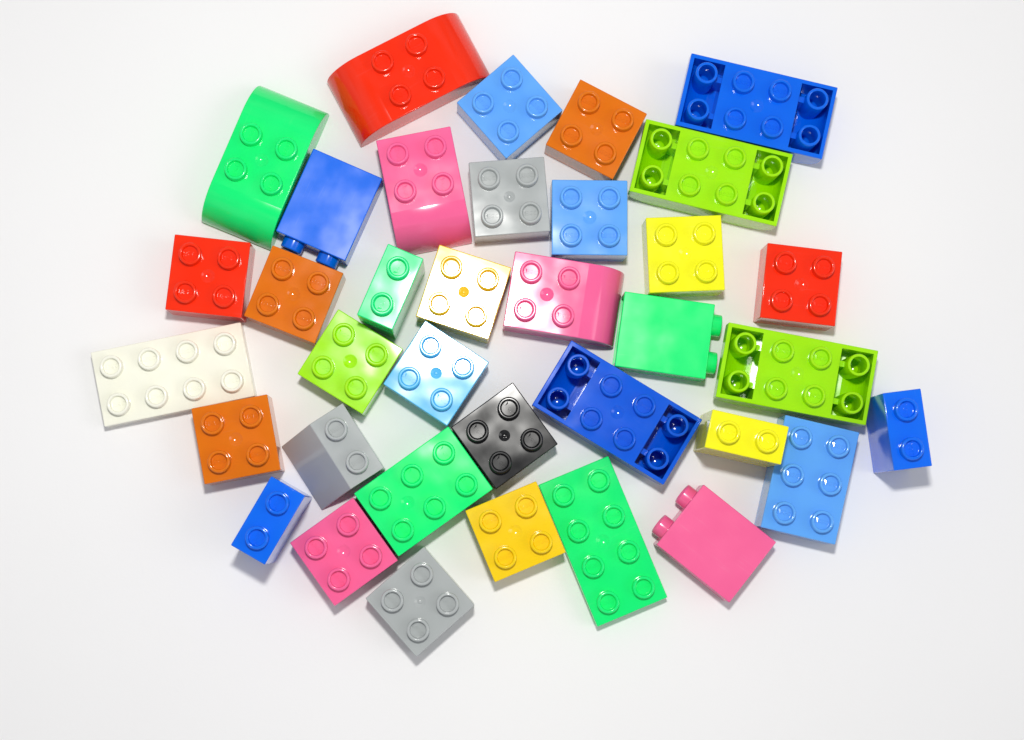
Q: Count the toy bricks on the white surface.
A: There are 36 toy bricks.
